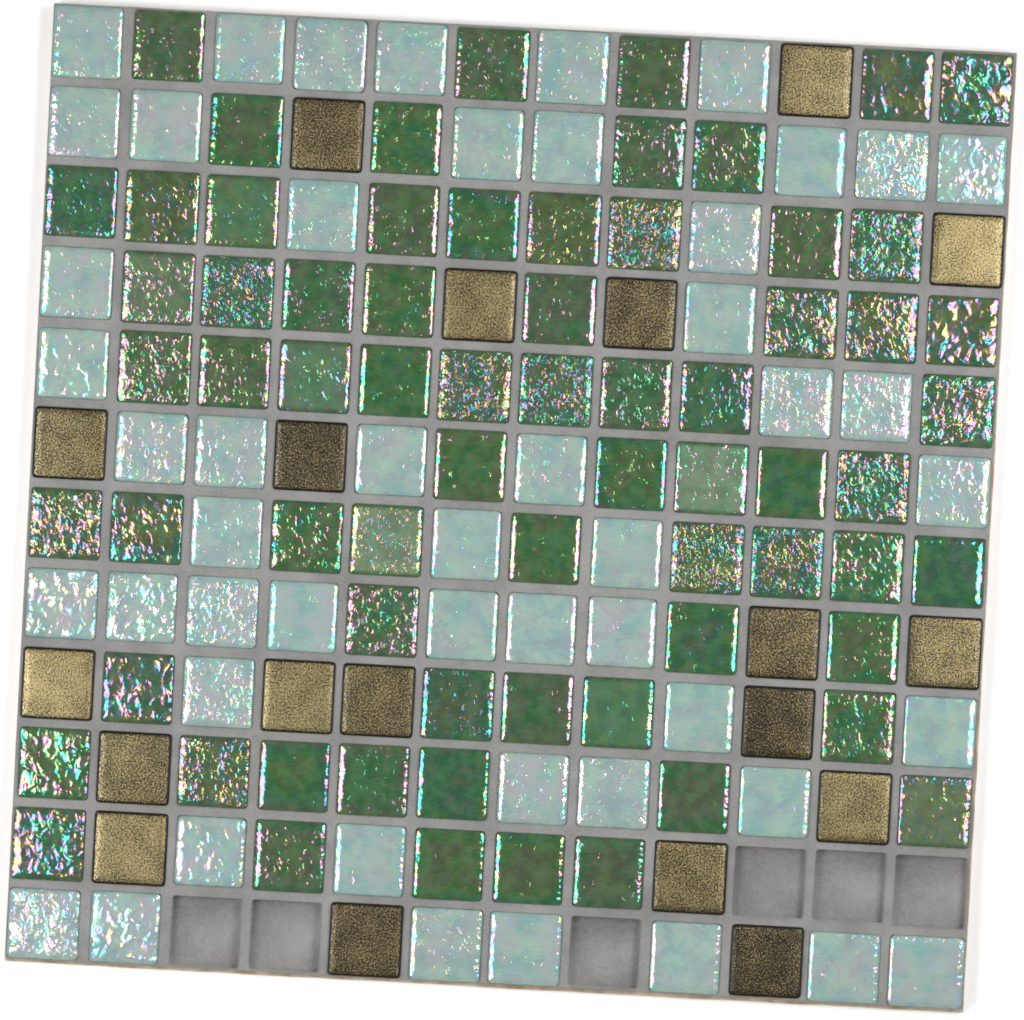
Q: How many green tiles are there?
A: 69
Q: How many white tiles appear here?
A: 50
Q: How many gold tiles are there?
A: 19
